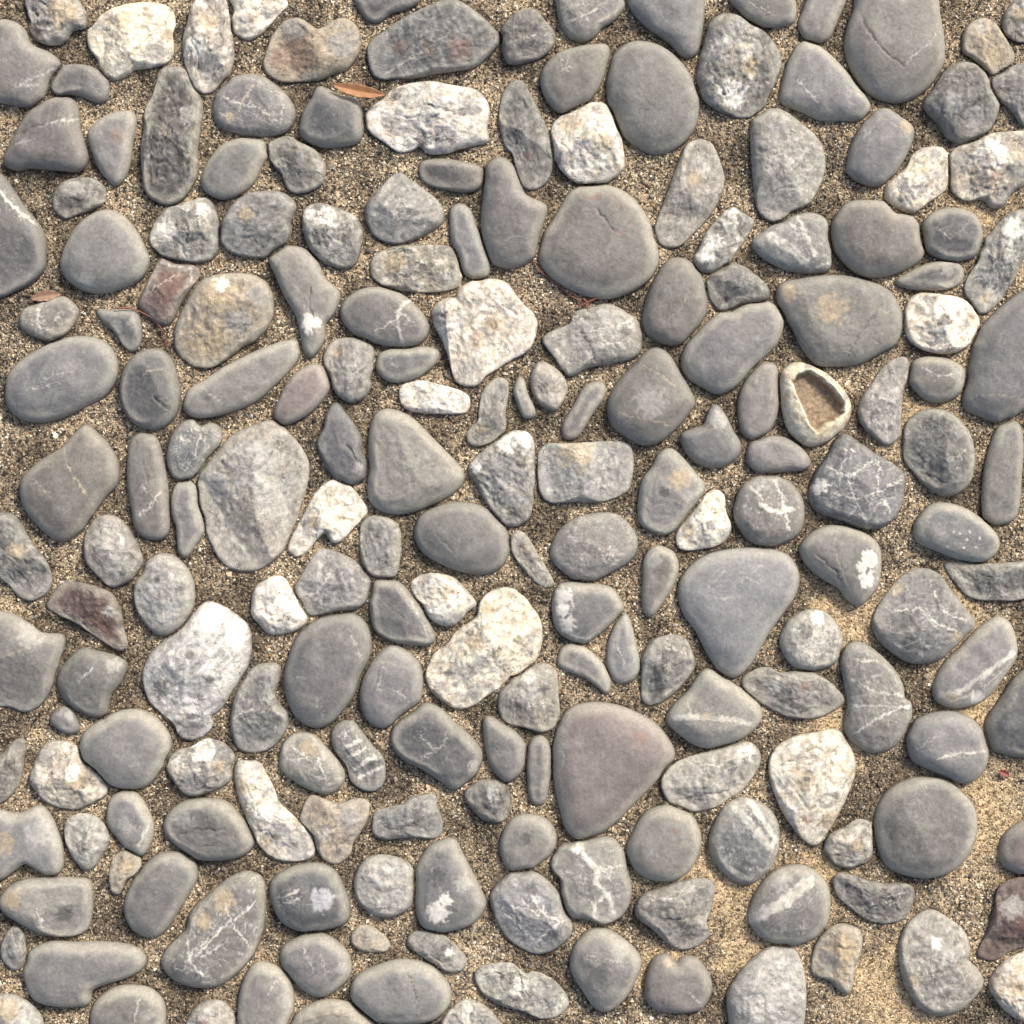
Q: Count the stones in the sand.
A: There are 200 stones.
